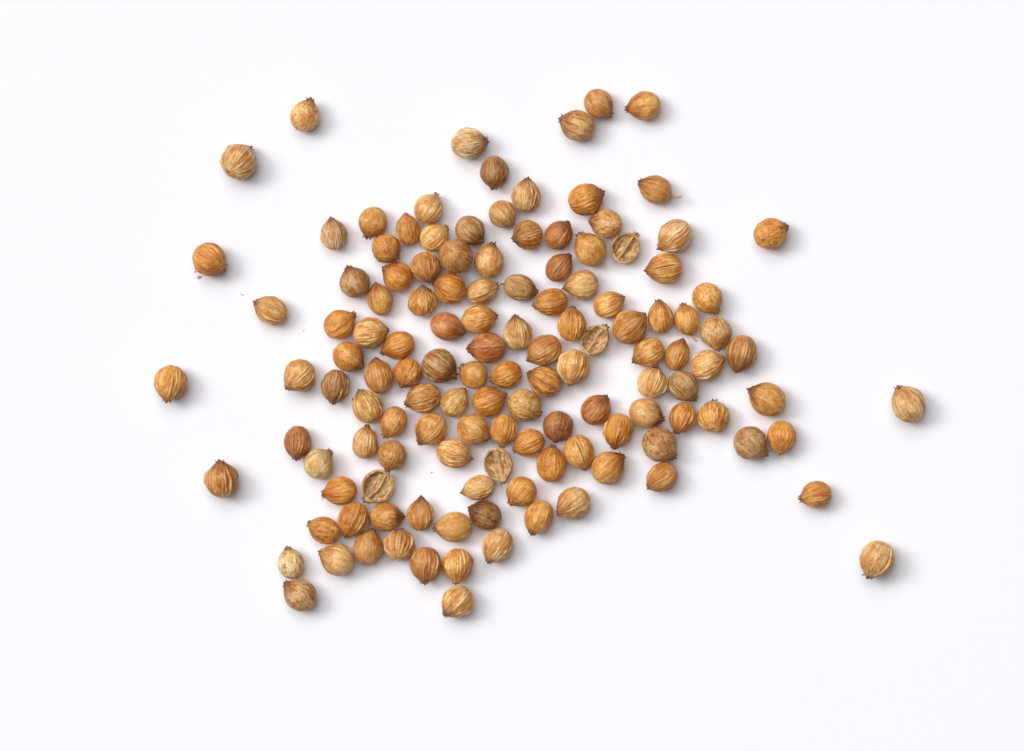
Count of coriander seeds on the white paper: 129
